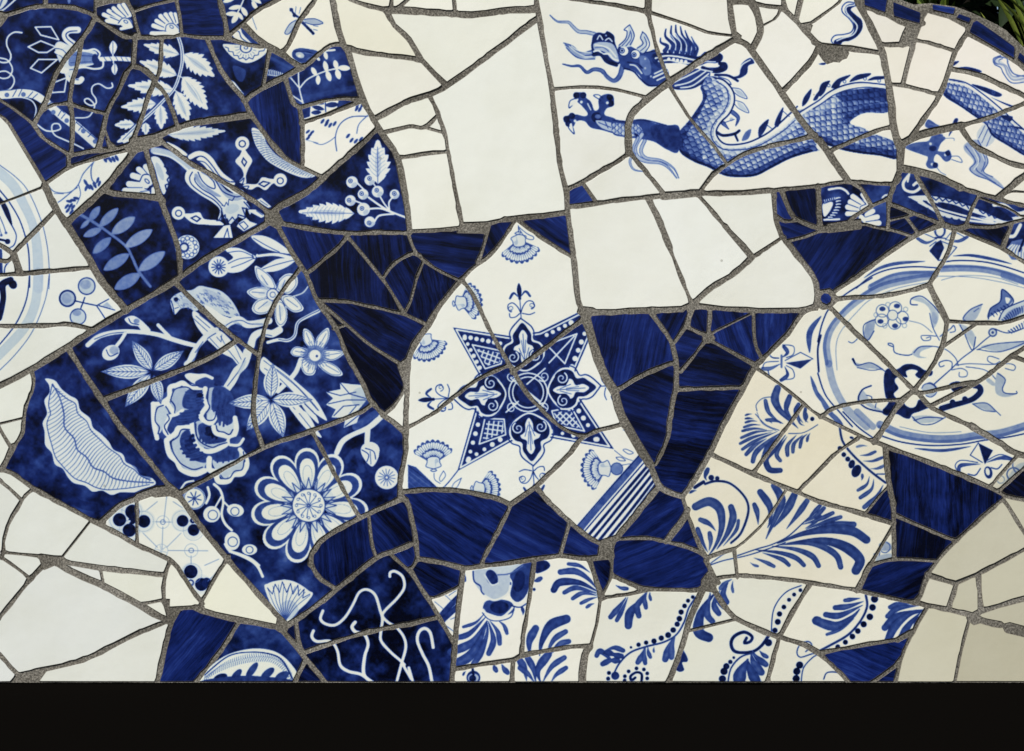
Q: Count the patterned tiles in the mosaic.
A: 107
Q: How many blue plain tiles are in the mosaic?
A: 63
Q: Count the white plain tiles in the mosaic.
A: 56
